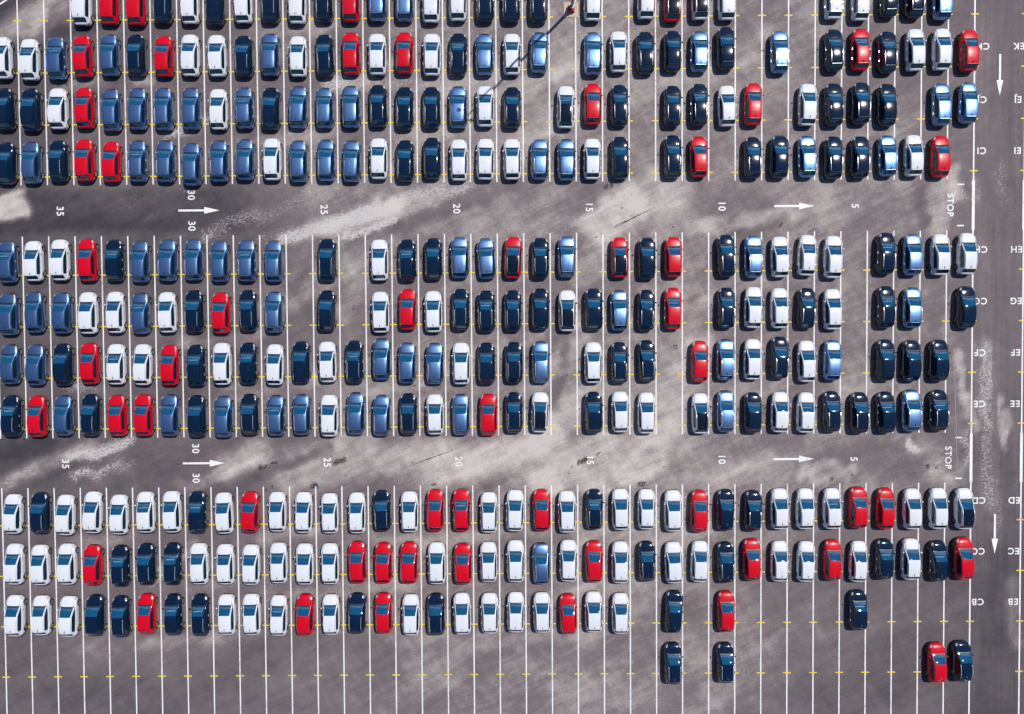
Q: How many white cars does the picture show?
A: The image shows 128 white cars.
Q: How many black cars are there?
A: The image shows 111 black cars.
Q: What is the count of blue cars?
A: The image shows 73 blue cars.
